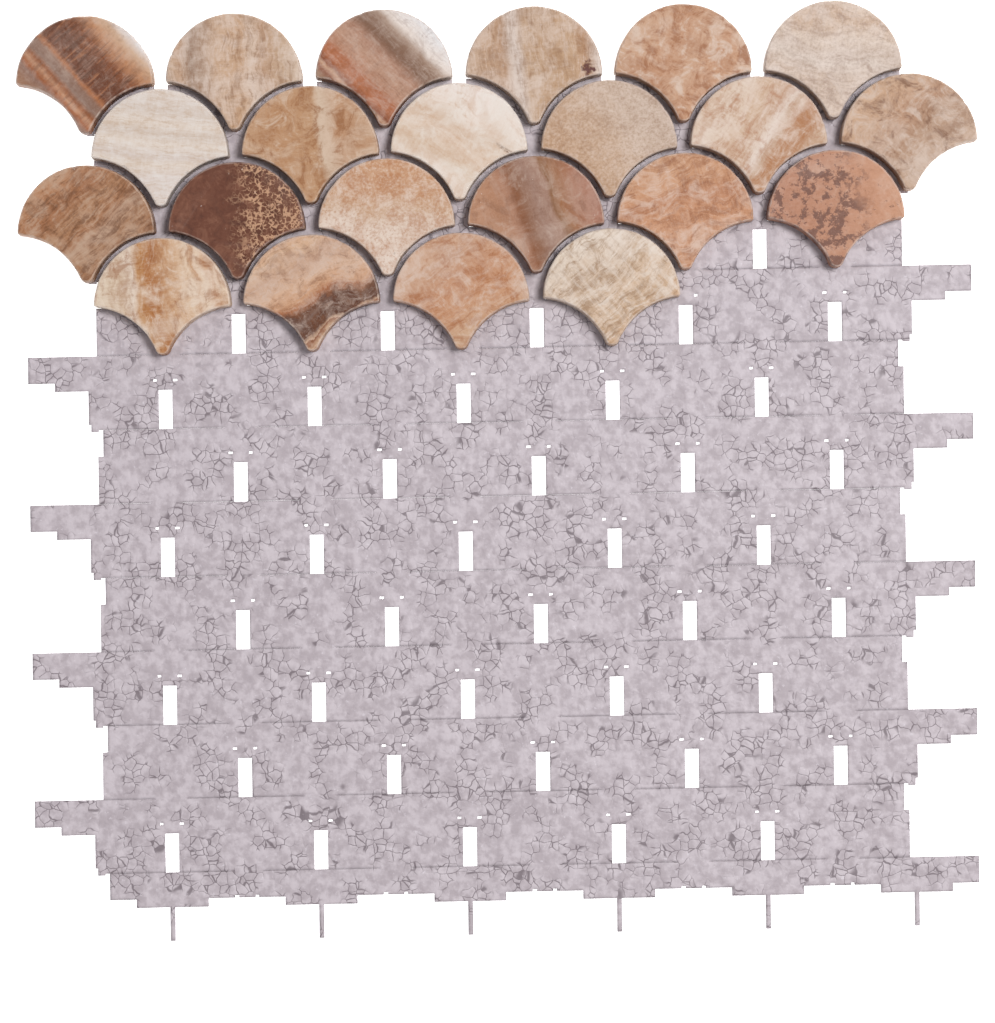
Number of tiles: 22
